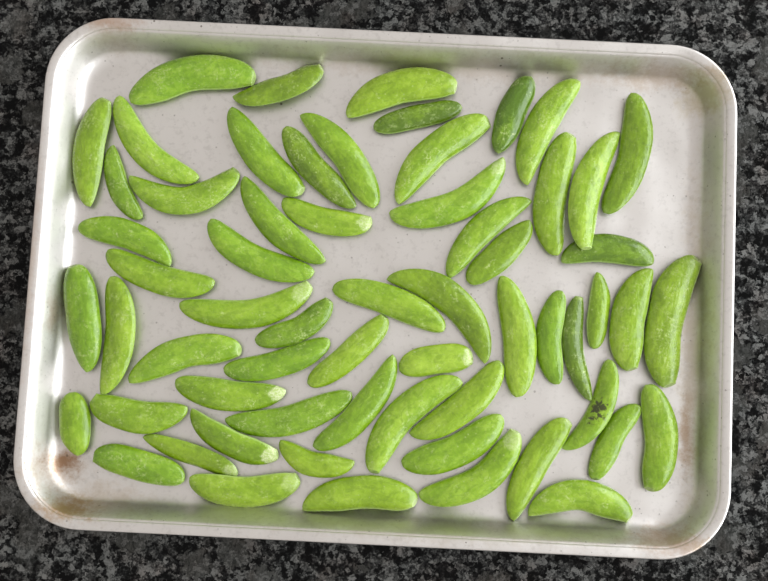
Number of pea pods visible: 62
